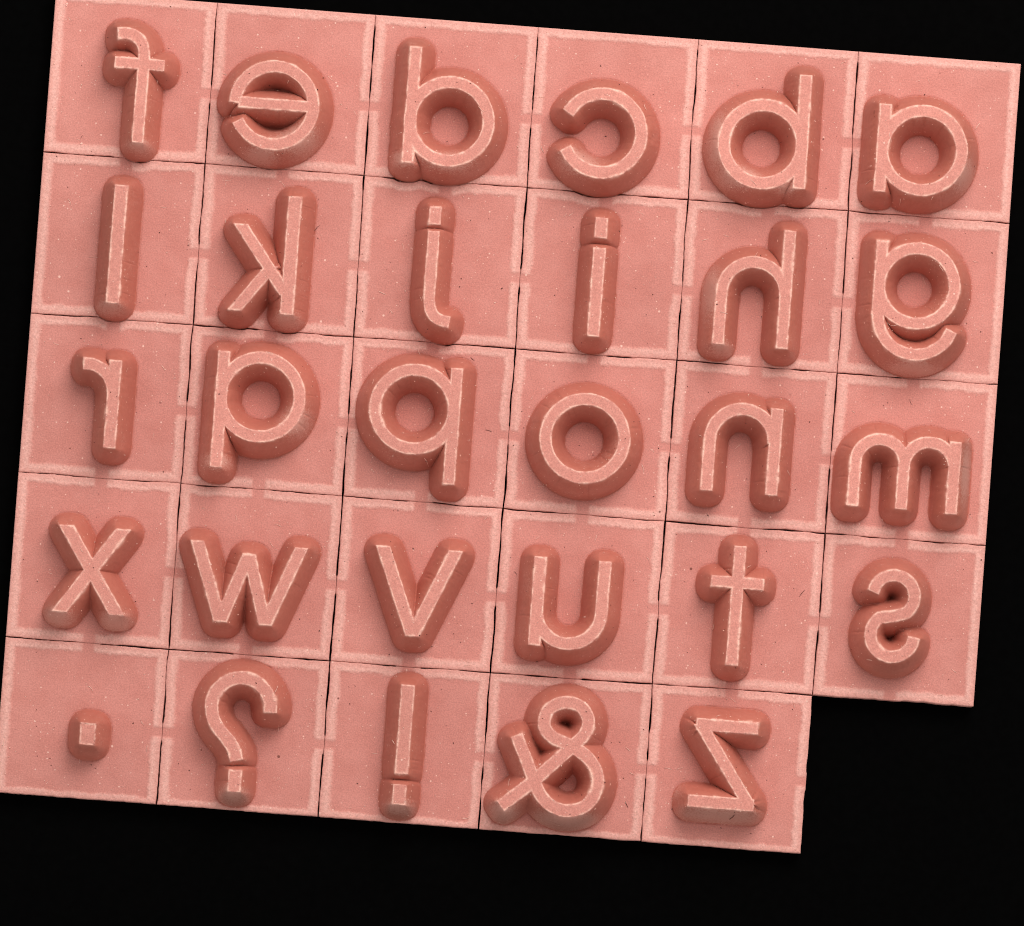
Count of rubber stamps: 29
